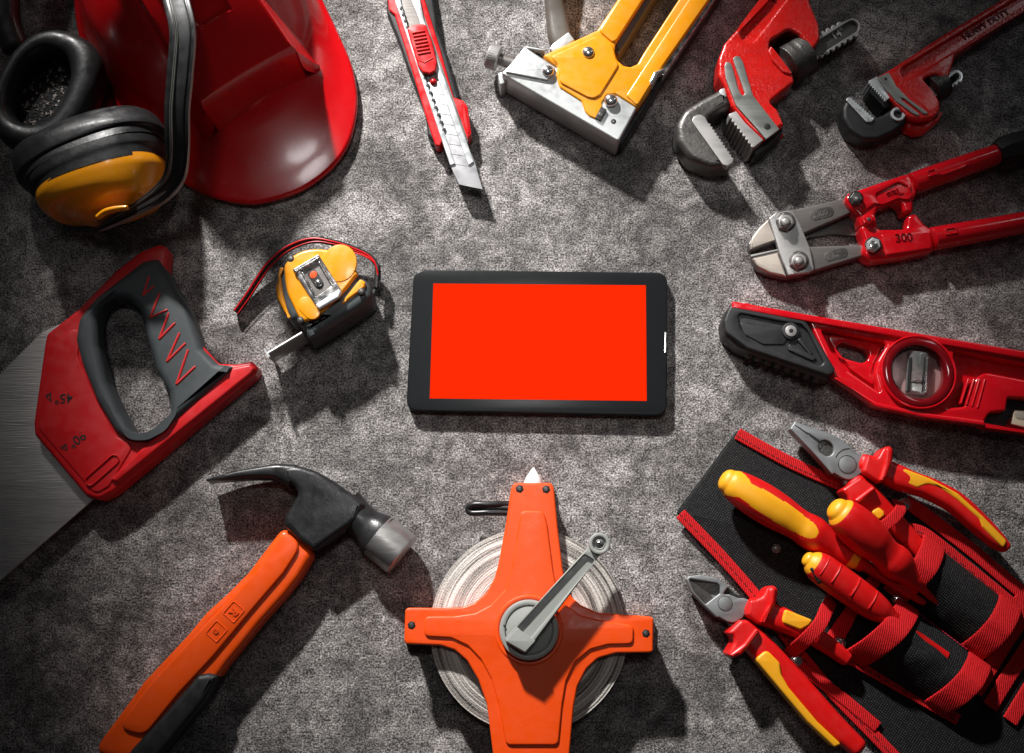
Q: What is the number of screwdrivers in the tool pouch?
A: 3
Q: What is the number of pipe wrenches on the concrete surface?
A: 2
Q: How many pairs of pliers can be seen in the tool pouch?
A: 2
